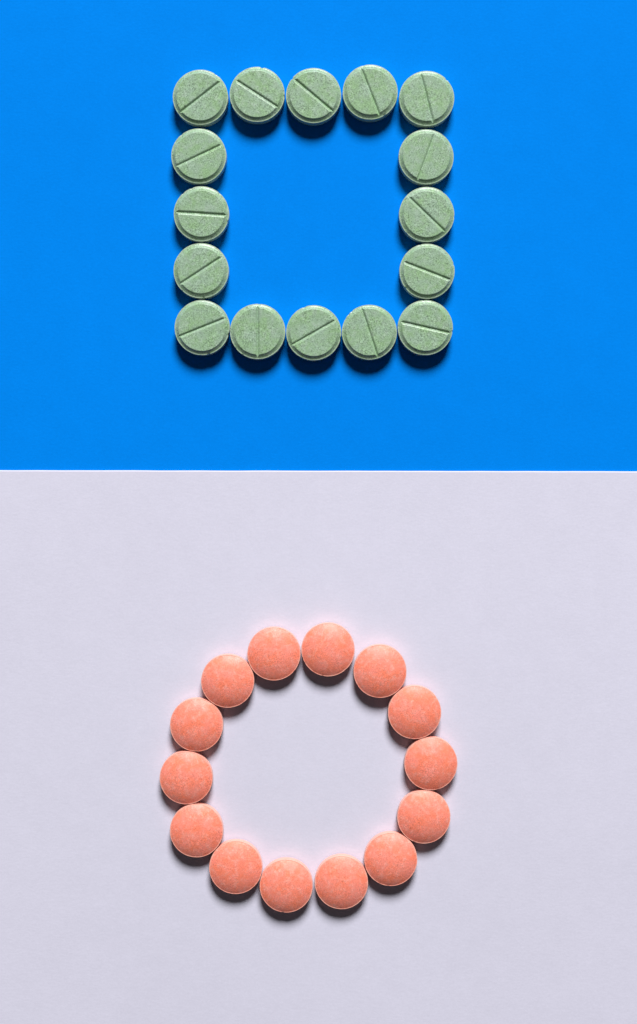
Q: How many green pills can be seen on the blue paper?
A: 16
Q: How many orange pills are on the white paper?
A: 14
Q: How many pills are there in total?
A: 30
